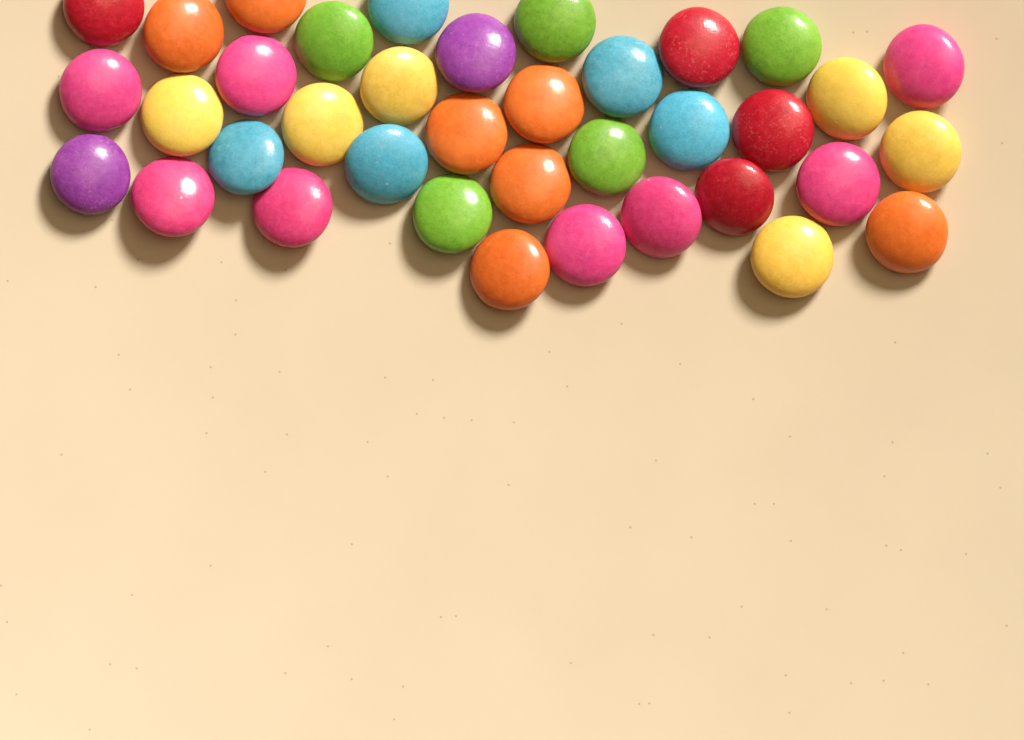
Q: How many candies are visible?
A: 37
